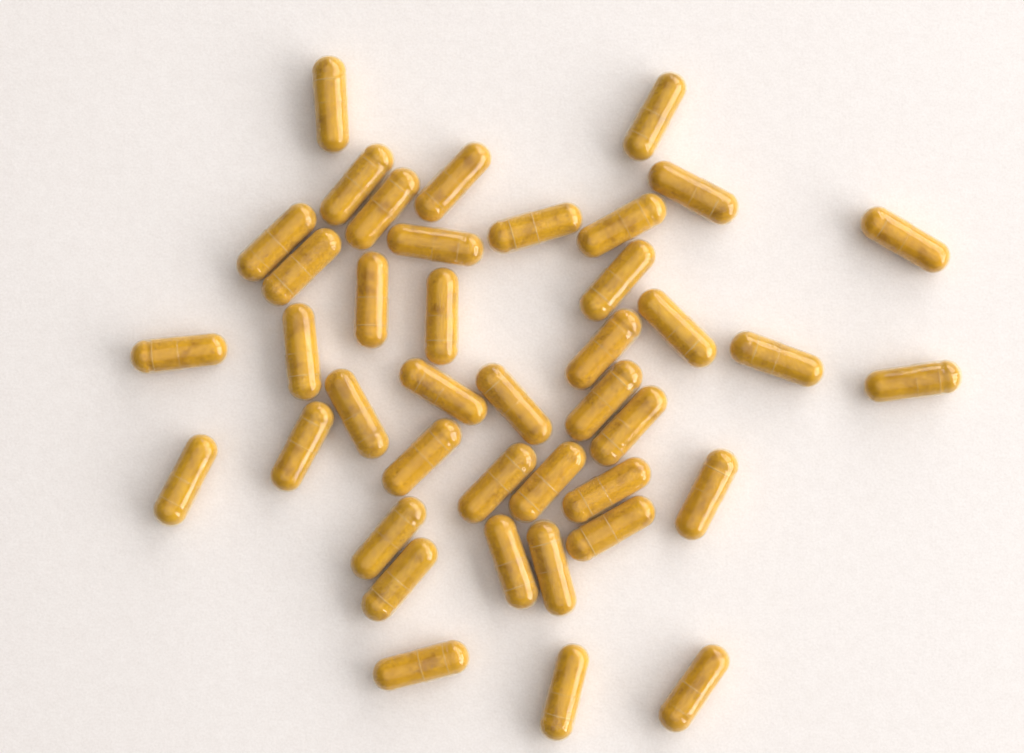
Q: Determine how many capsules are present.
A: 41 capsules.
